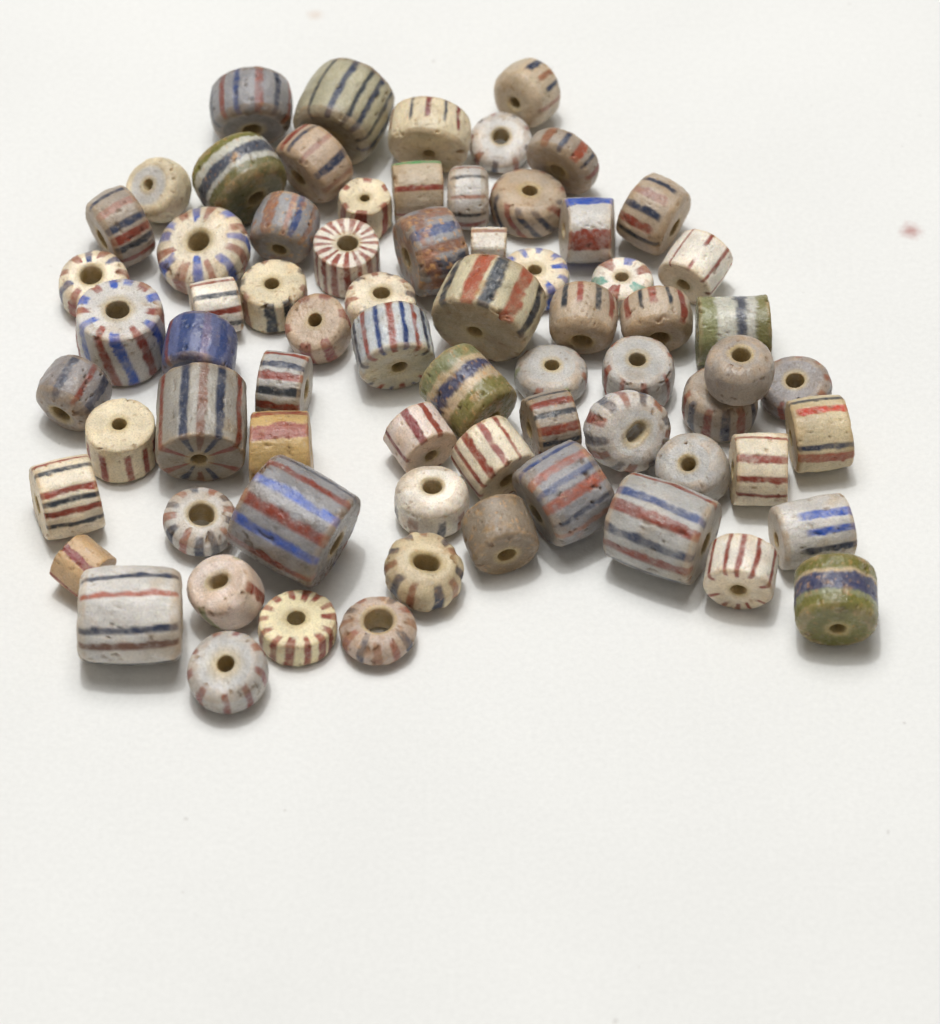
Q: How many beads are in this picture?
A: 71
